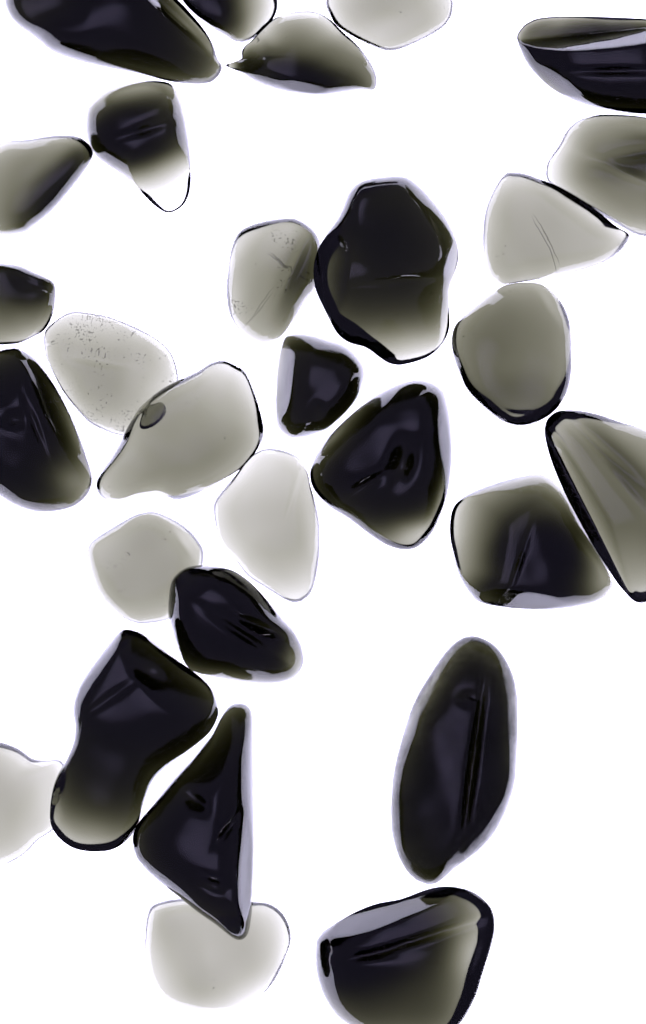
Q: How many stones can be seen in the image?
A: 29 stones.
